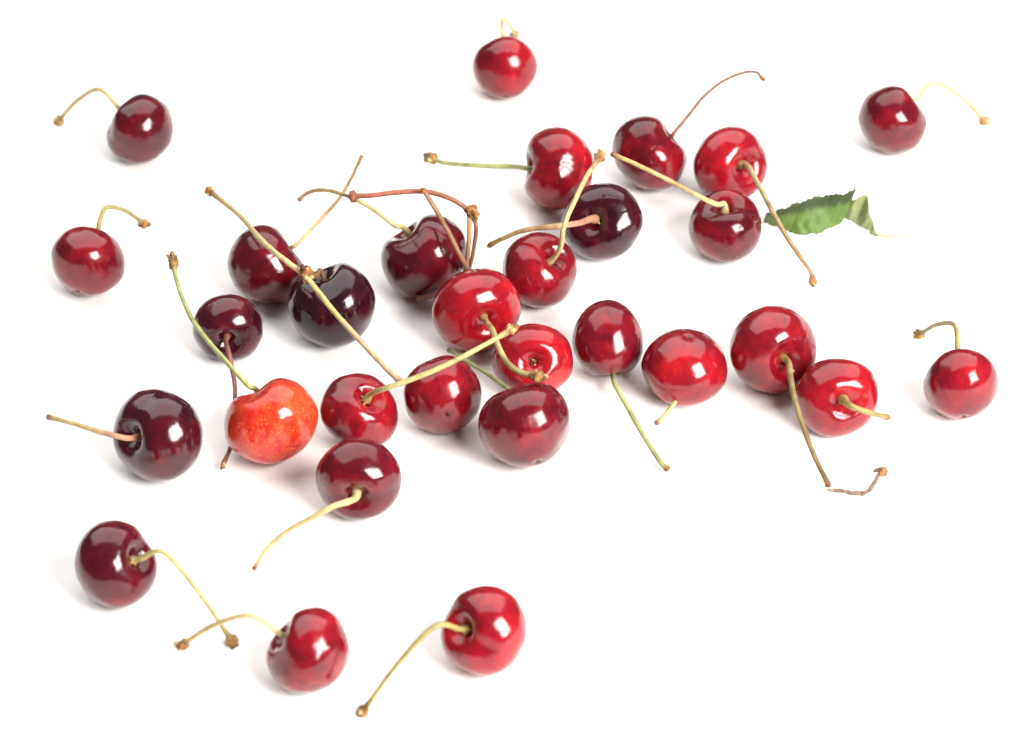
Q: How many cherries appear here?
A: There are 30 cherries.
